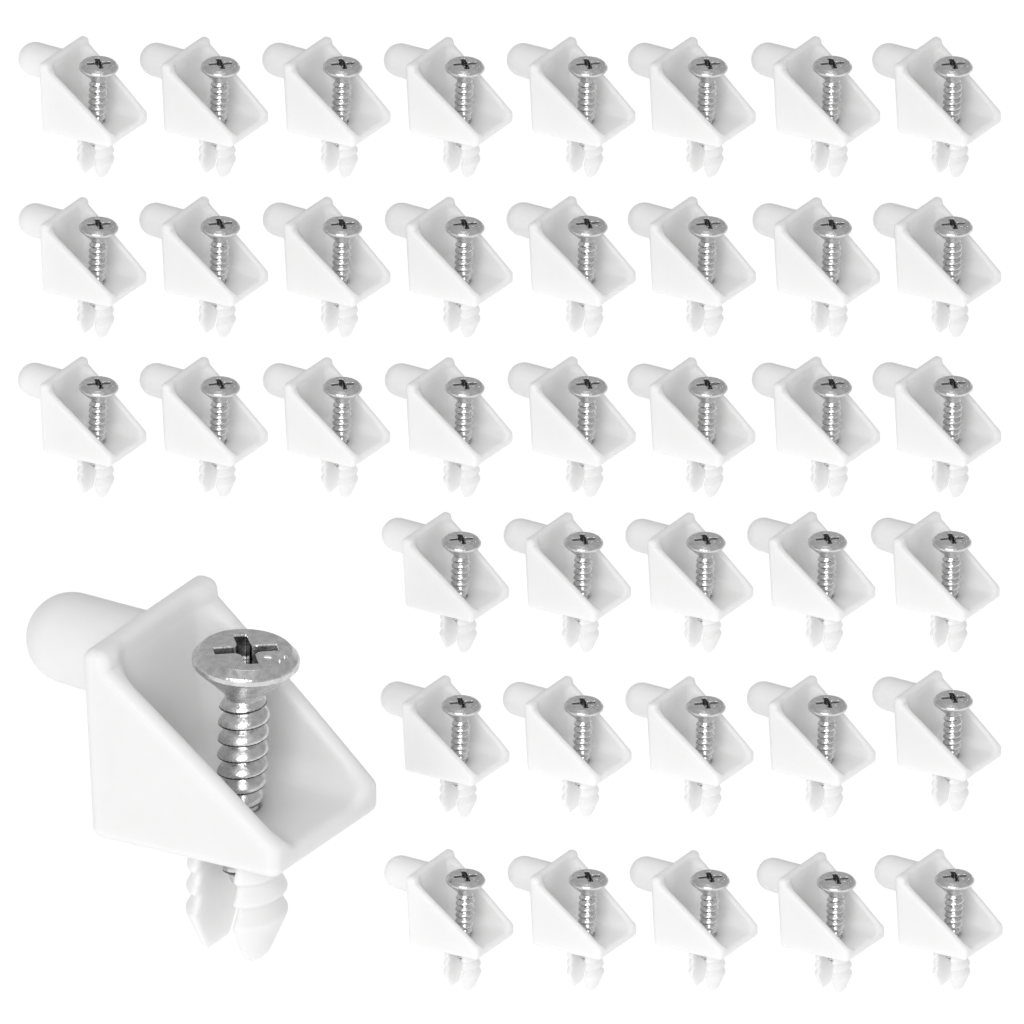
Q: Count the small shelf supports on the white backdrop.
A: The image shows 39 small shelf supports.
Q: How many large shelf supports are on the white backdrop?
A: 1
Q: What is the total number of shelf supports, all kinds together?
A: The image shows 40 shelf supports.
